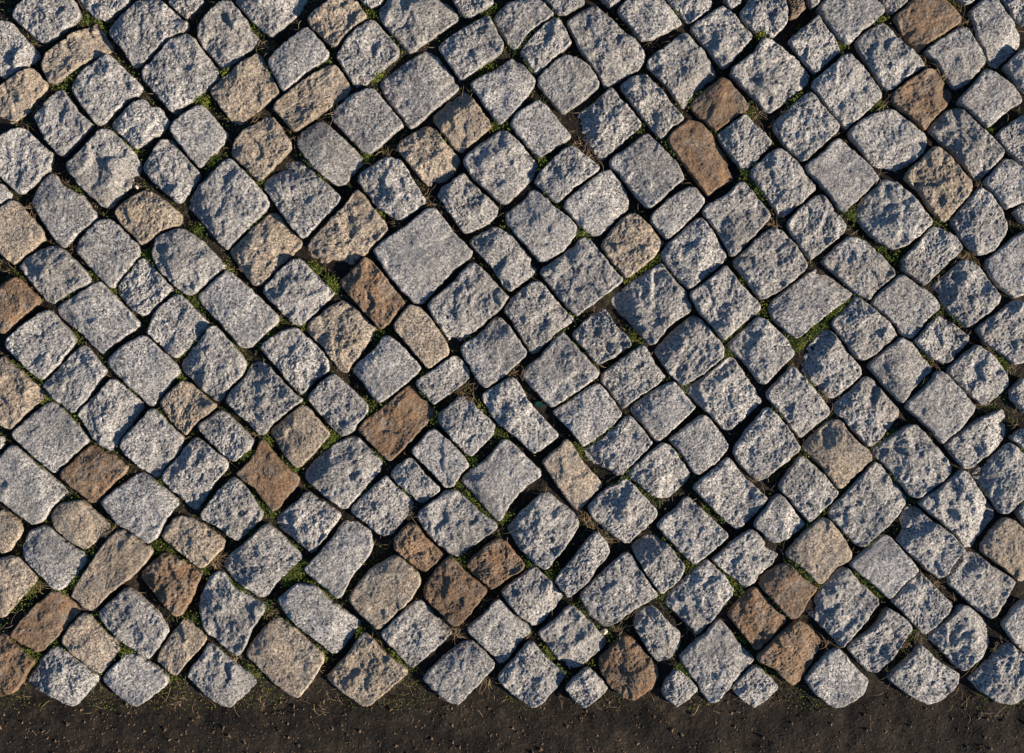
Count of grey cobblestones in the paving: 200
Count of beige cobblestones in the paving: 33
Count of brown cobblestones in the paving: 20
